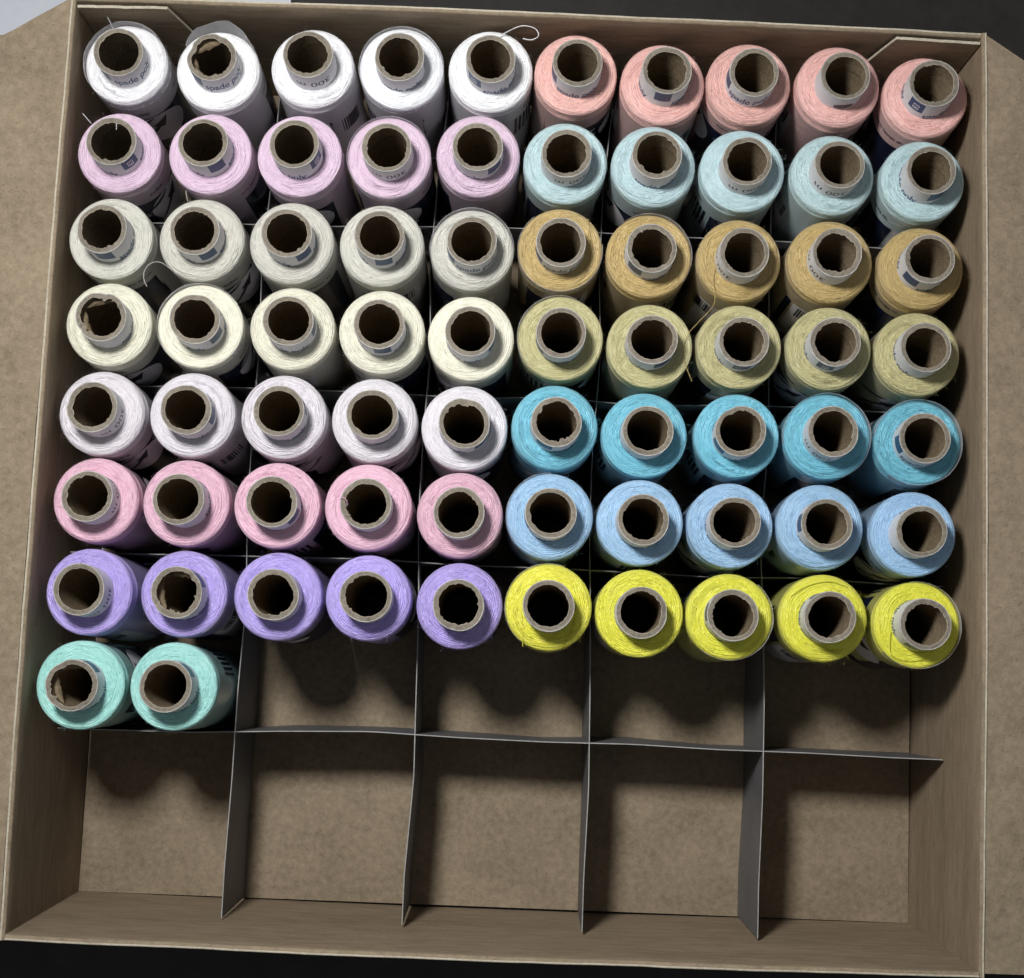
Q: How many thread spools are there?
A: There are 72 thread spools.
